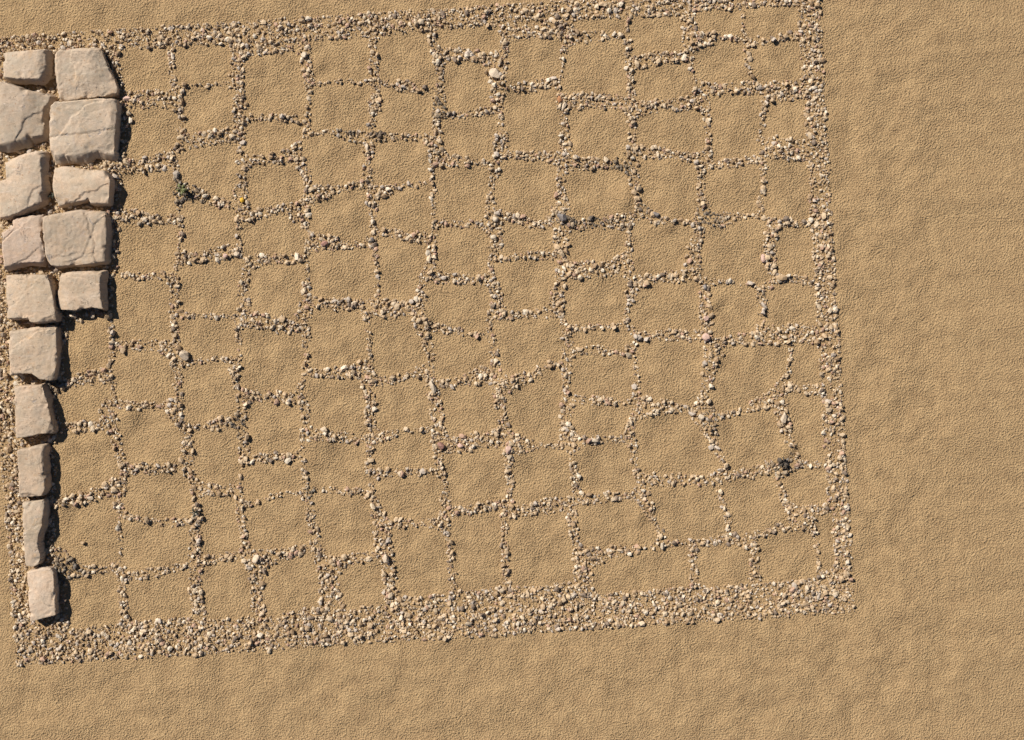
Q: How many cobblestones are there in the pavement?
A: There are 15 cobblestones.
